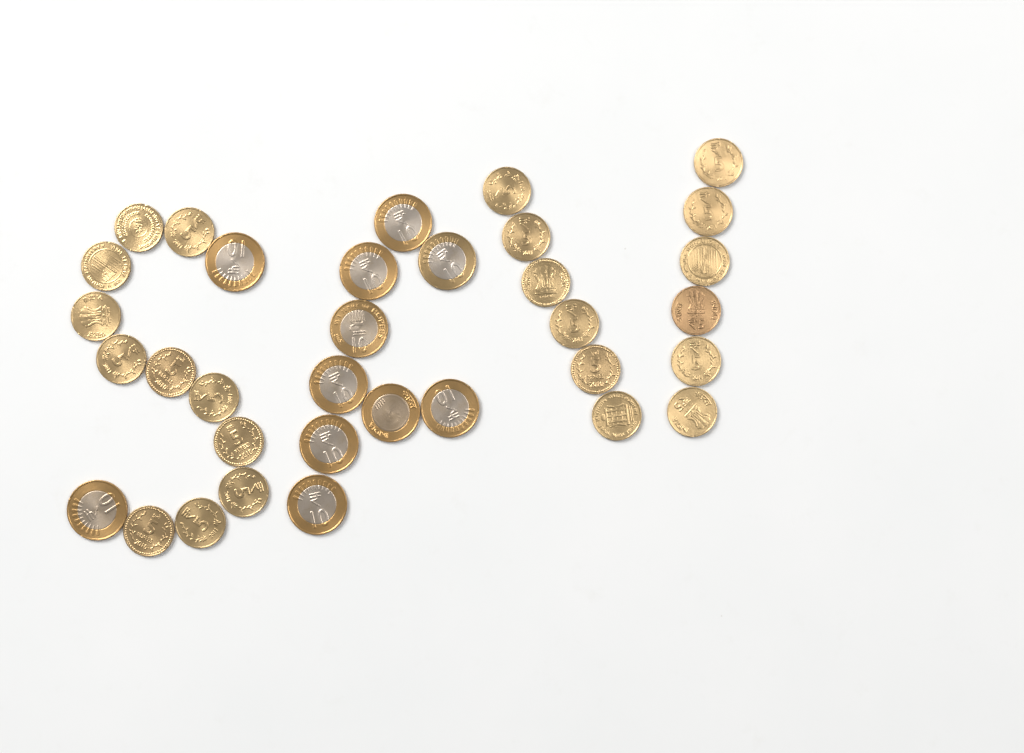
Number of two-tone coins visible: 11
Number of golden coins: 23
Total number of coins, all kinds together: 34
